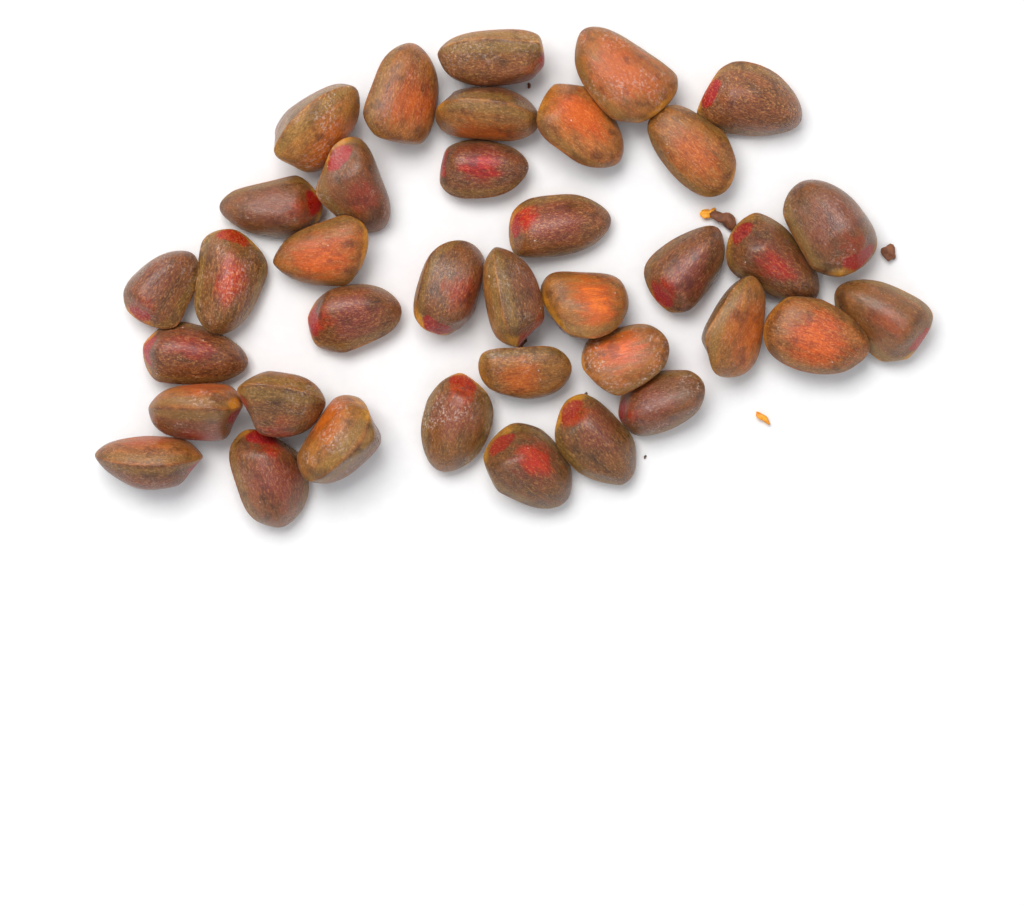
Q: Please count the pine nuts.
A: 37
